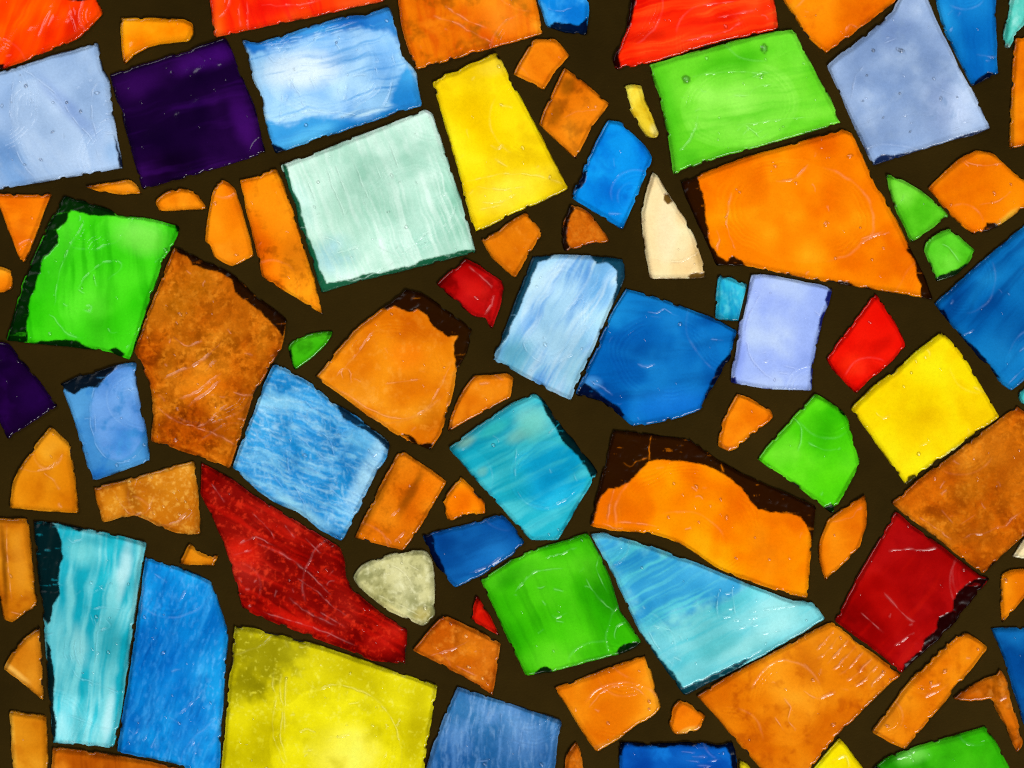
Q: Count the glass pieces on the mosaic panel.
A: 91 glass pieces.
